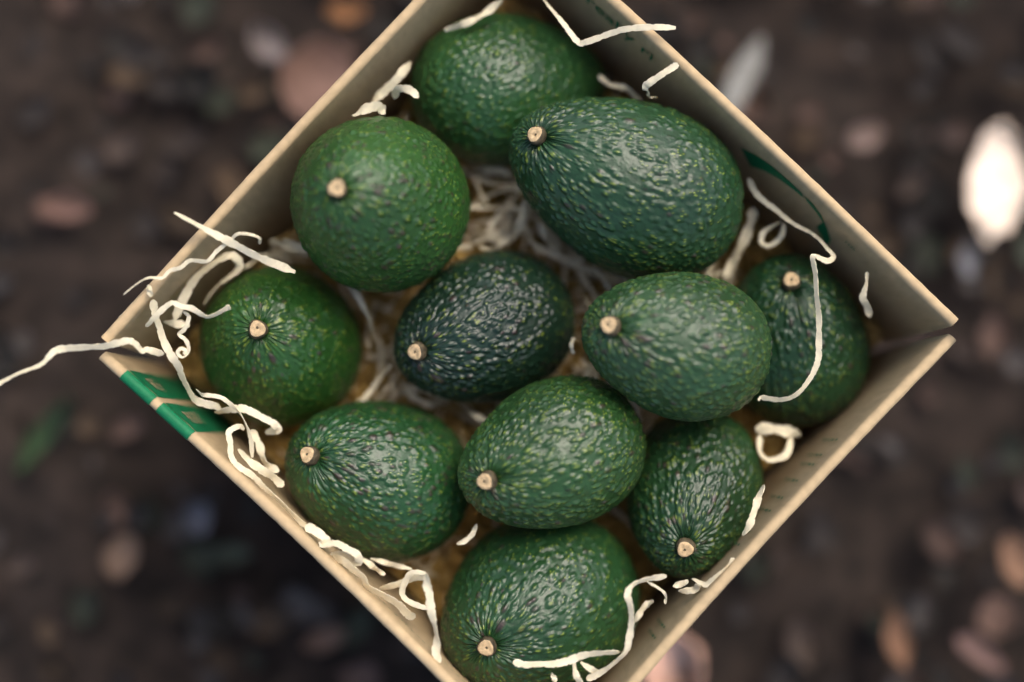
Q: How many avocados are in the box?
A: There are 11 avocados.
